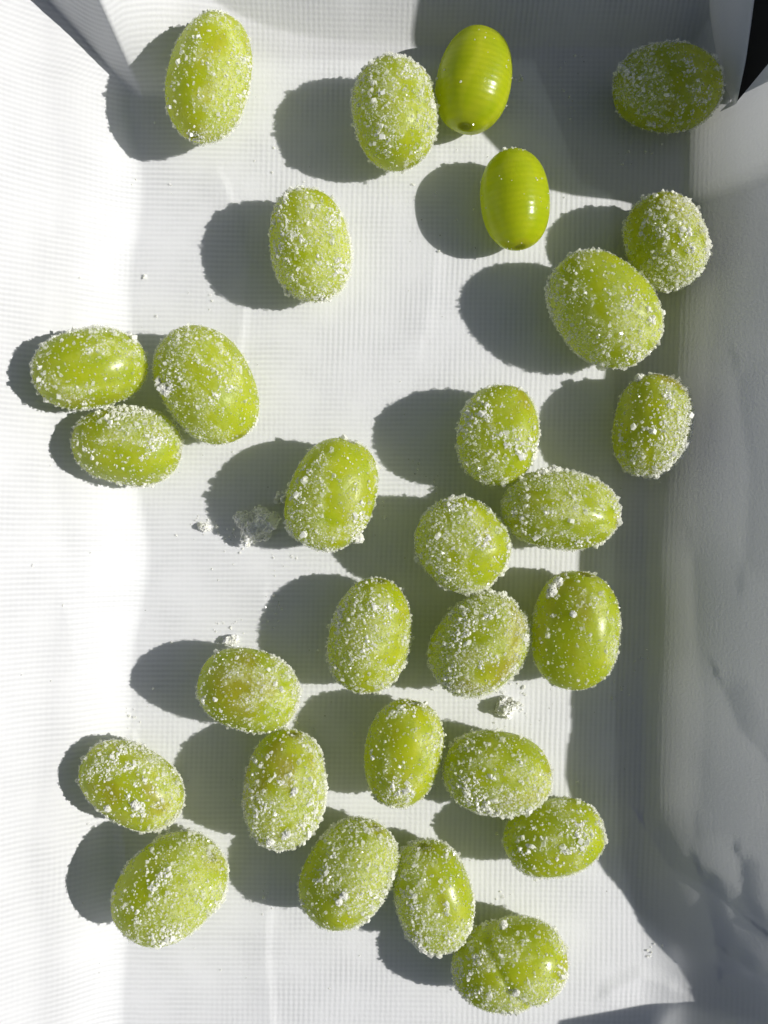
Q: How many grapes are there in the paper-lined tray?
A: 29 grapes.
